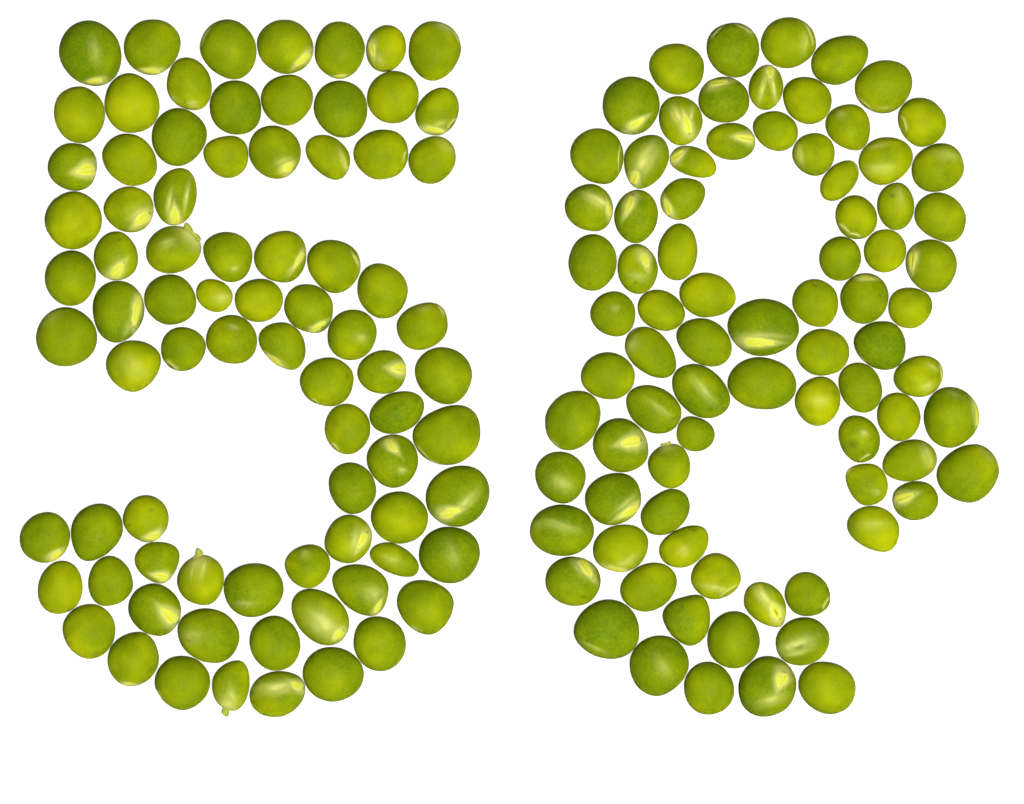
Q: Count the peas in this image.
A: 162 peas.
